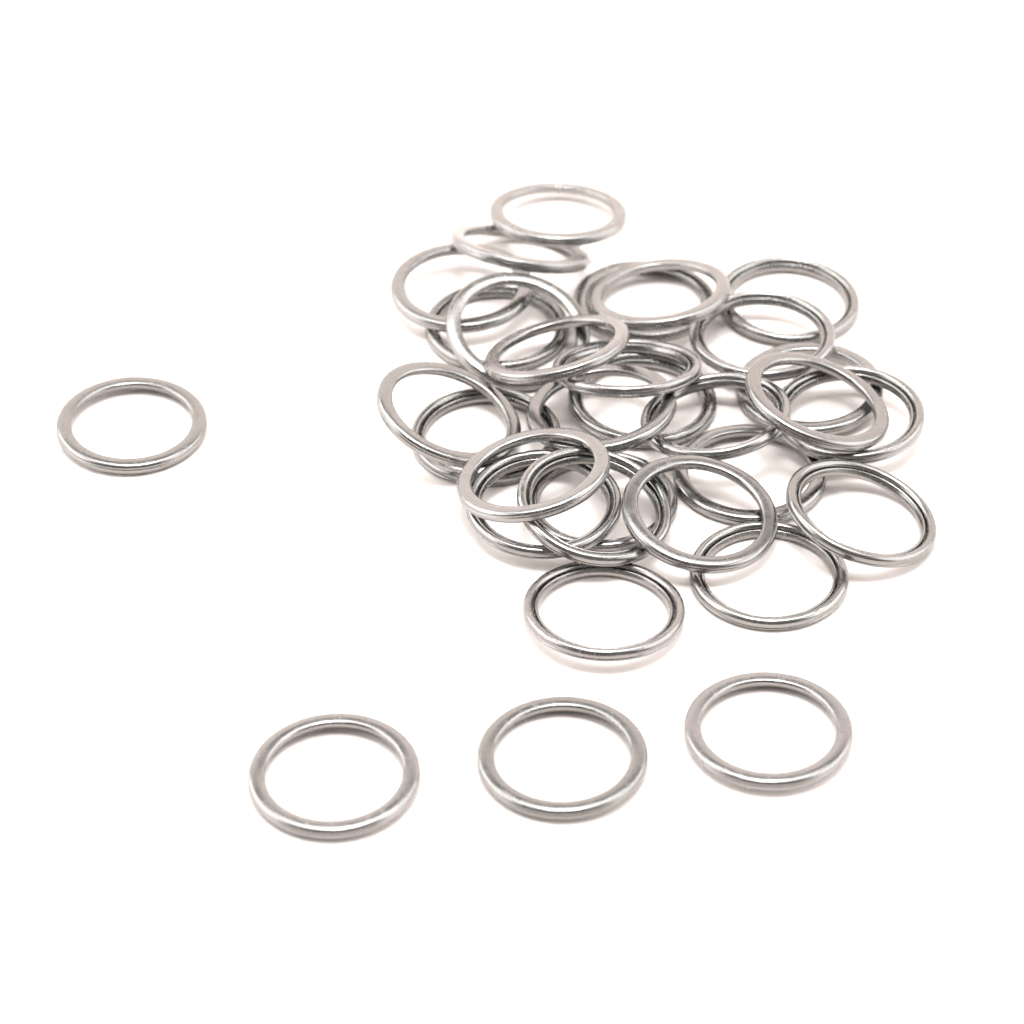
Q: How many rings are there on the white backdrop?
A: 32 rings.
